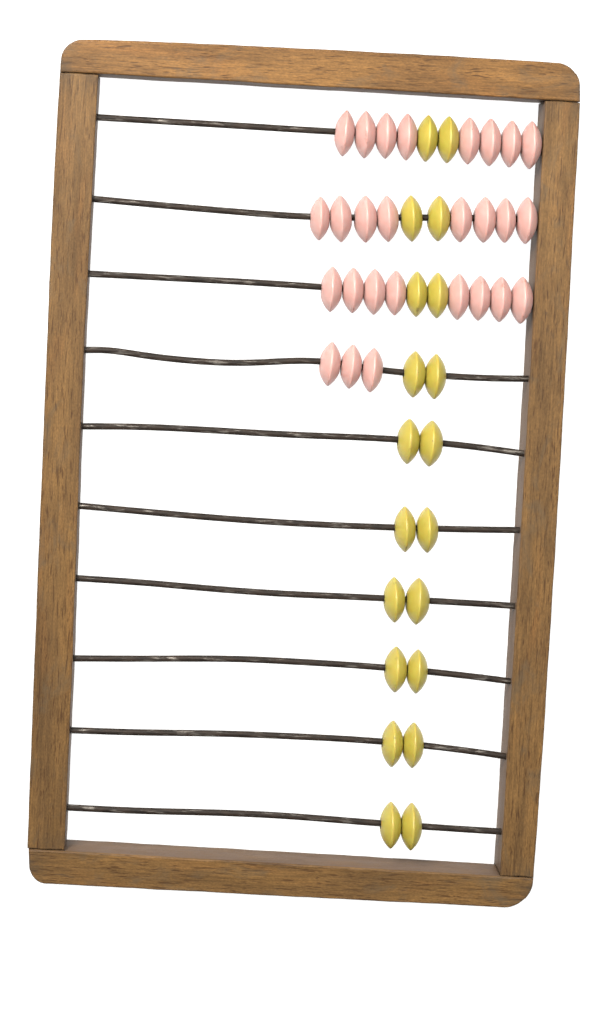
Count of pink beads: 27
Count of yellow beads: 20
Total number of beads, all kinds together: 47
